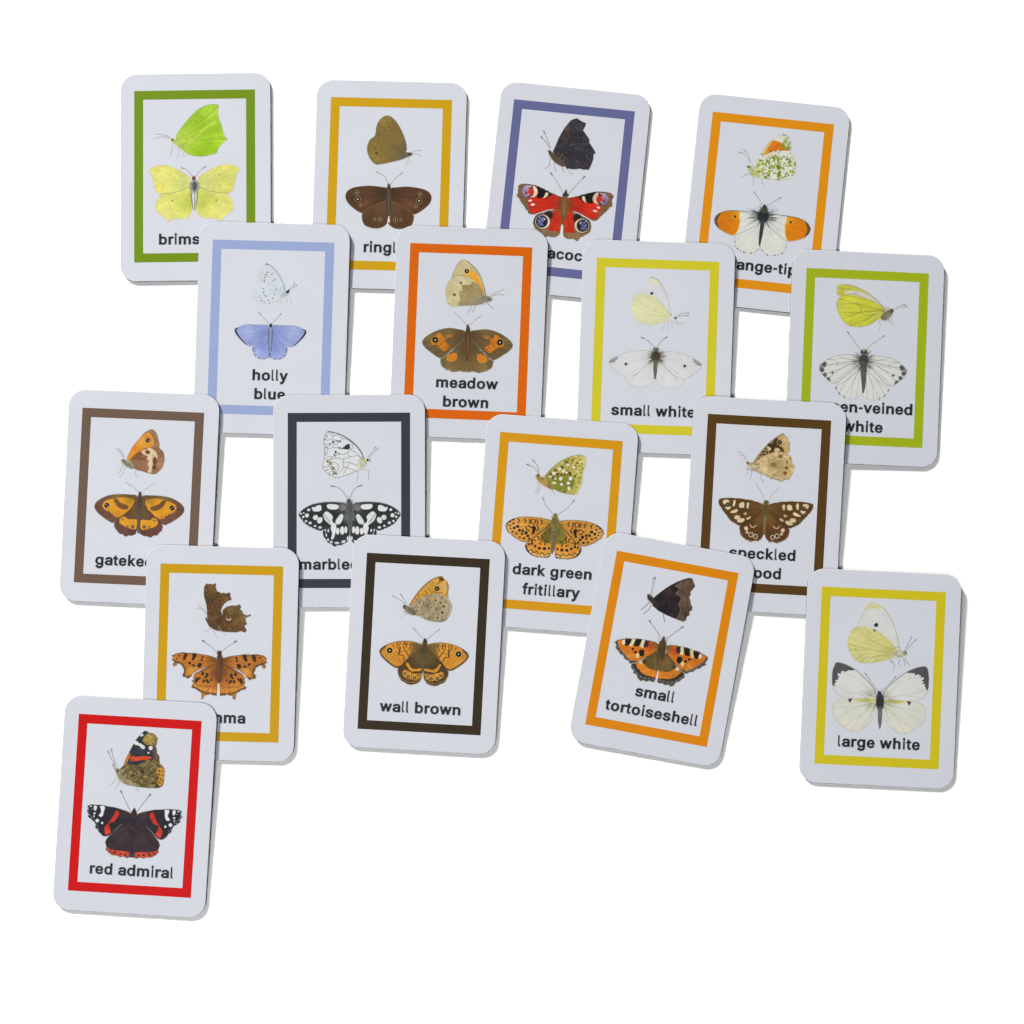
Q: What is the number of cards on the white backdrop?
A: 17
